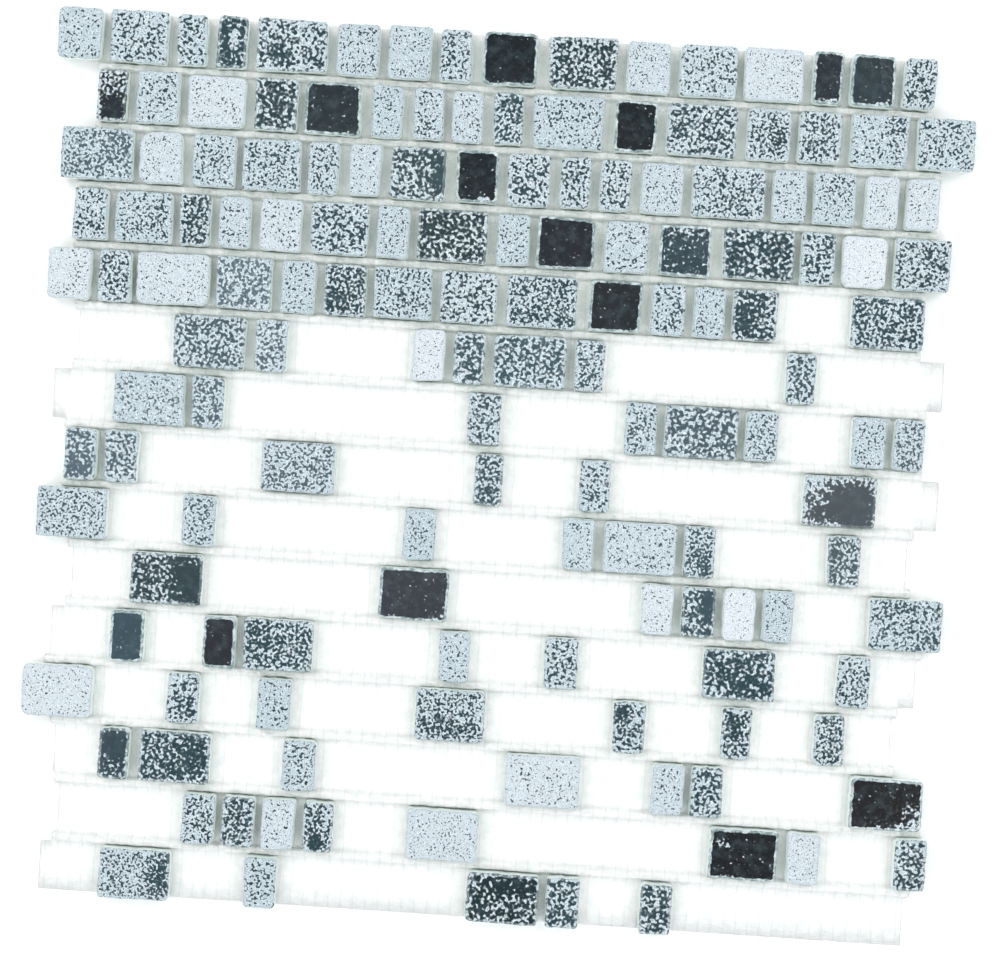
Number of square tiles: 41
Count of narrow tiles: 74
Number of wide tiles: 33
